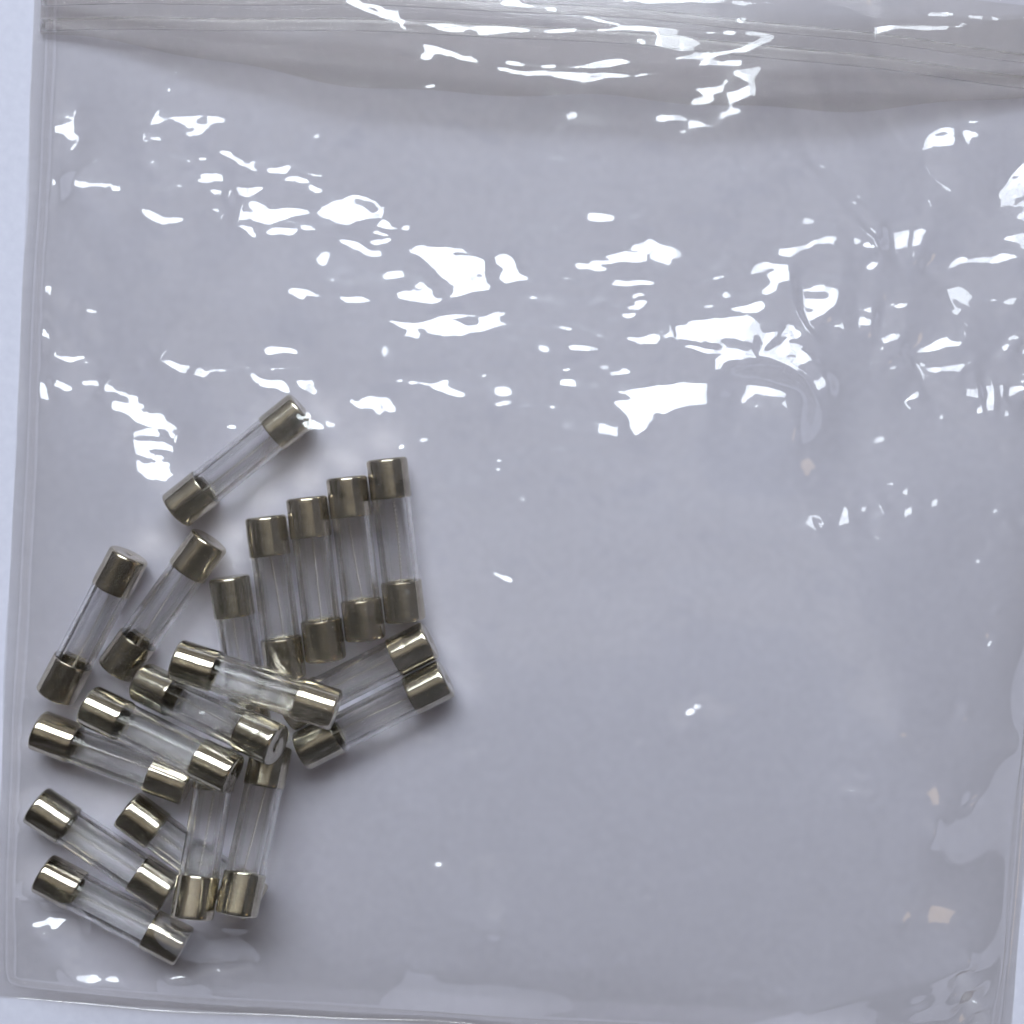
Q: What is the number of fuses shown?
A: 19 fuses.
